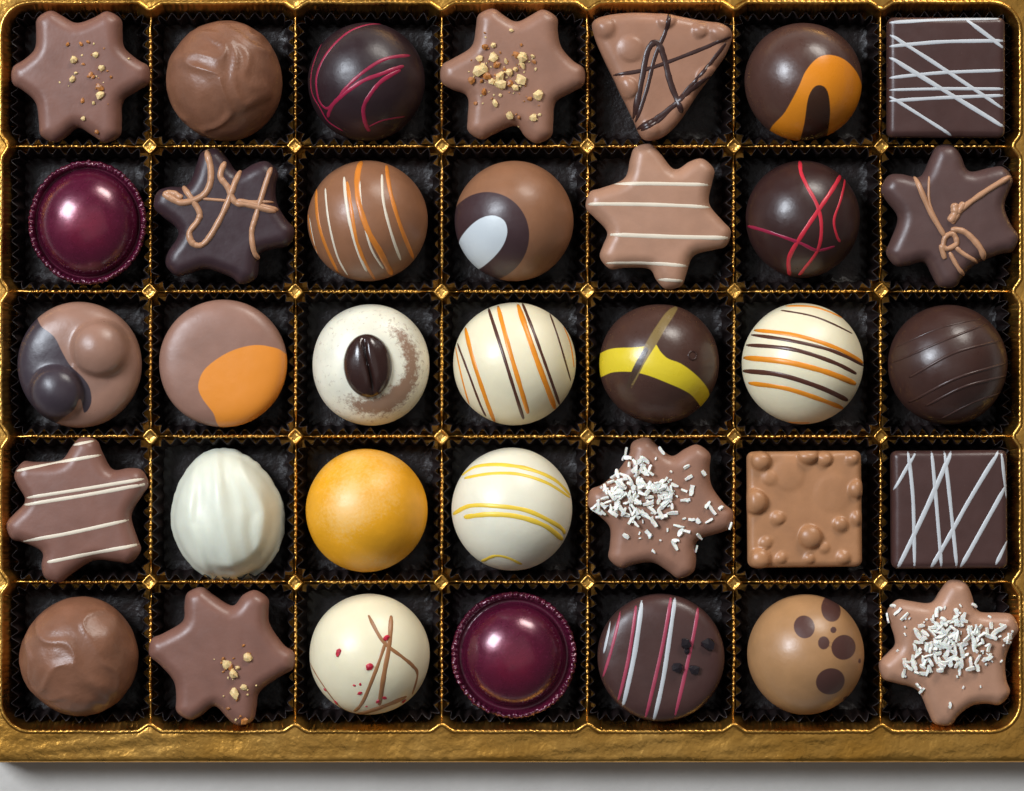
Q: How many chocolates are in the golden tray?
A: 35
